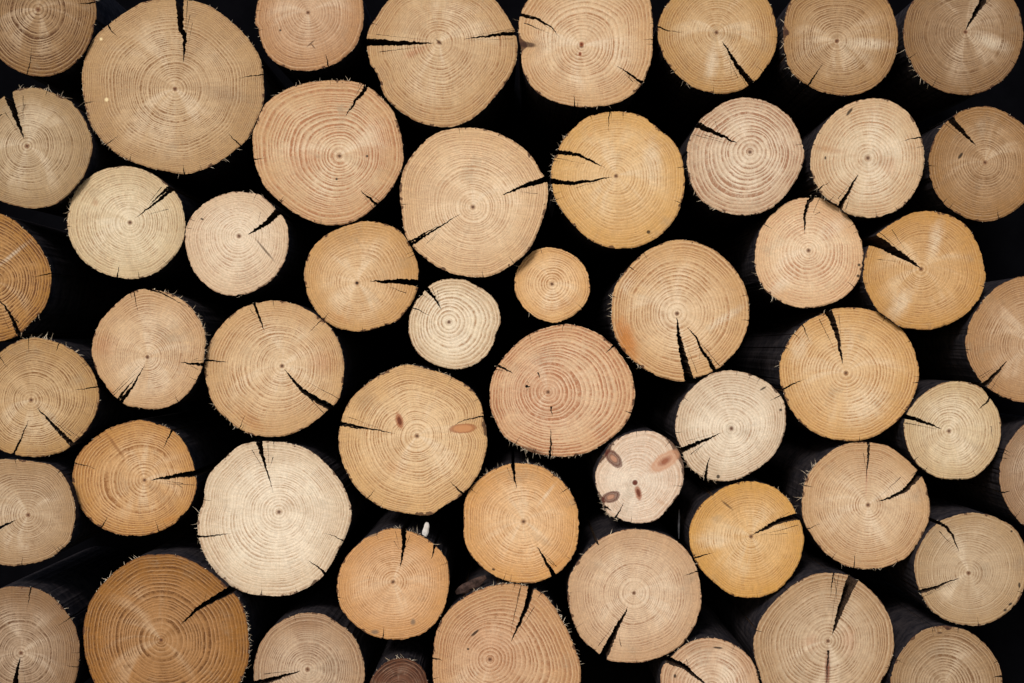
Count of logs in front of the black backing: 52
